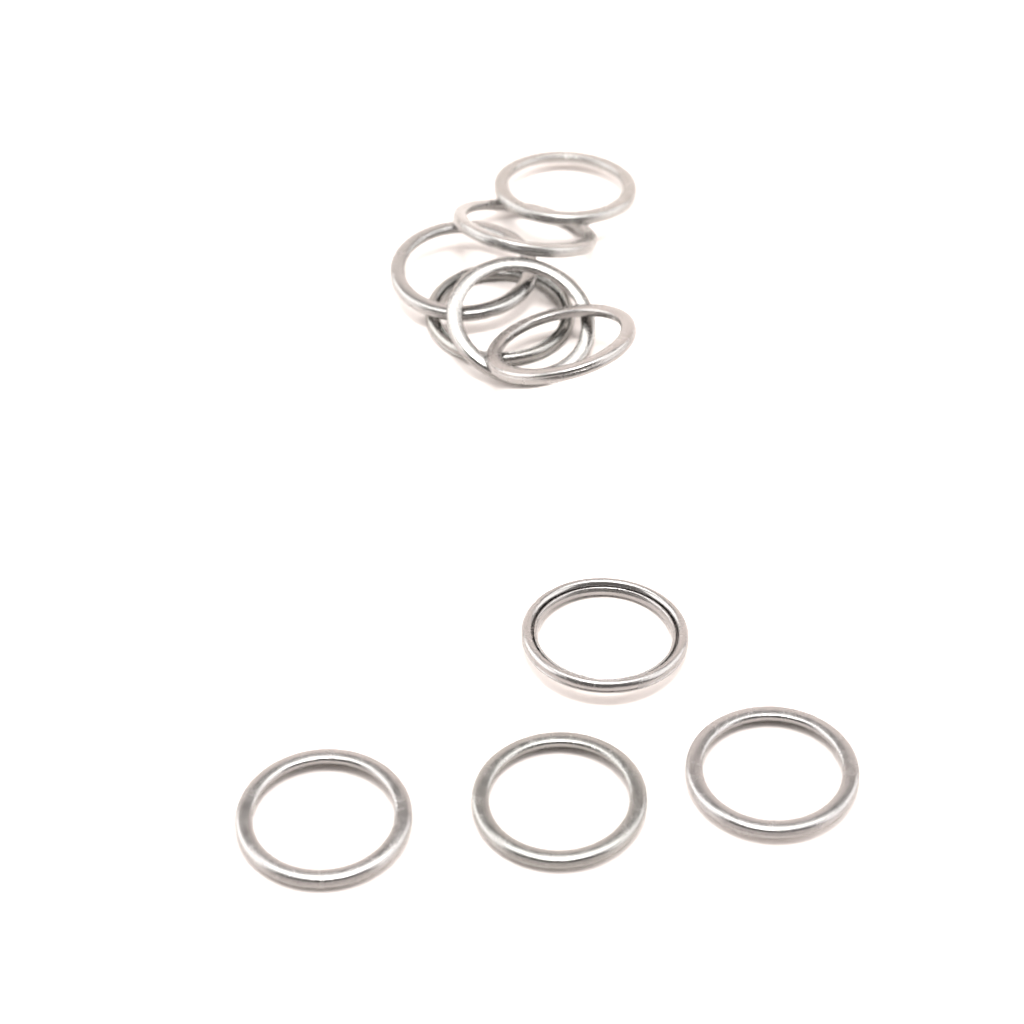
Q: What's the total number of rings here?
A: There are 10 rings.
